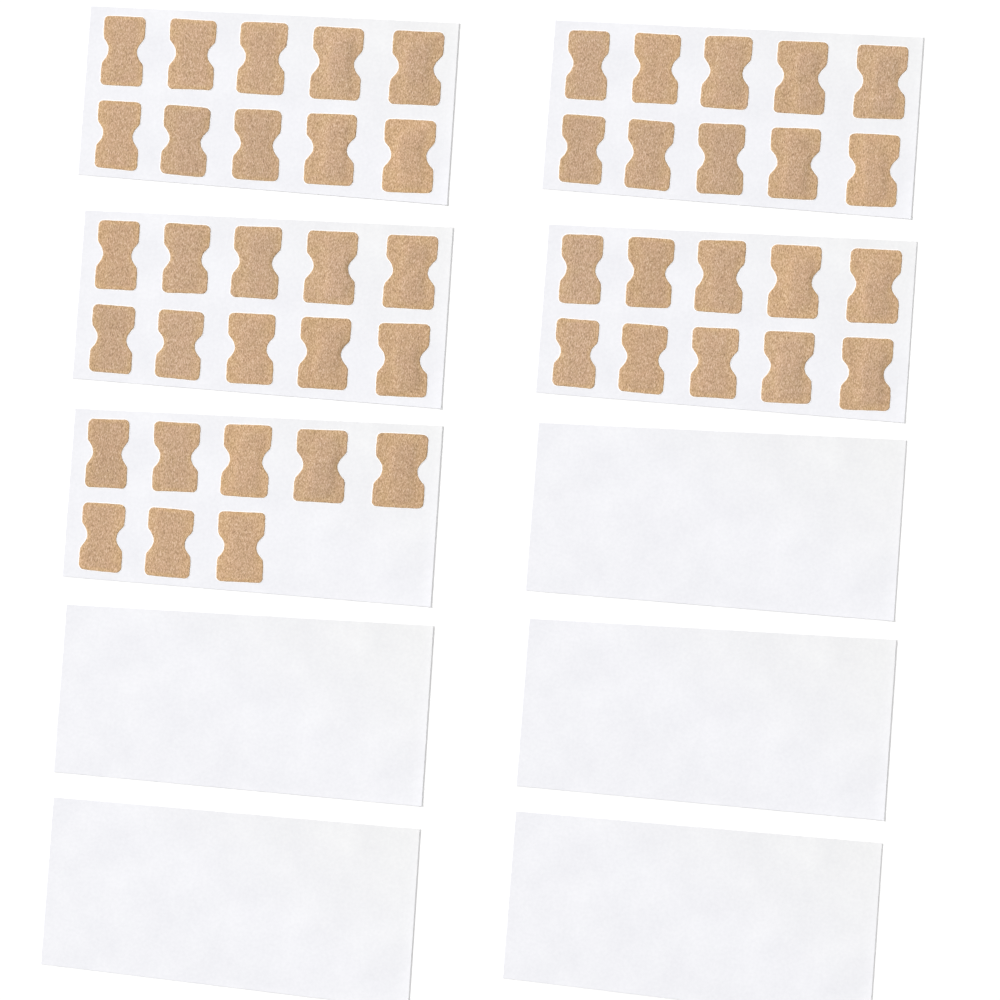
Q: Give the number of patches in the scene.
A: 48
